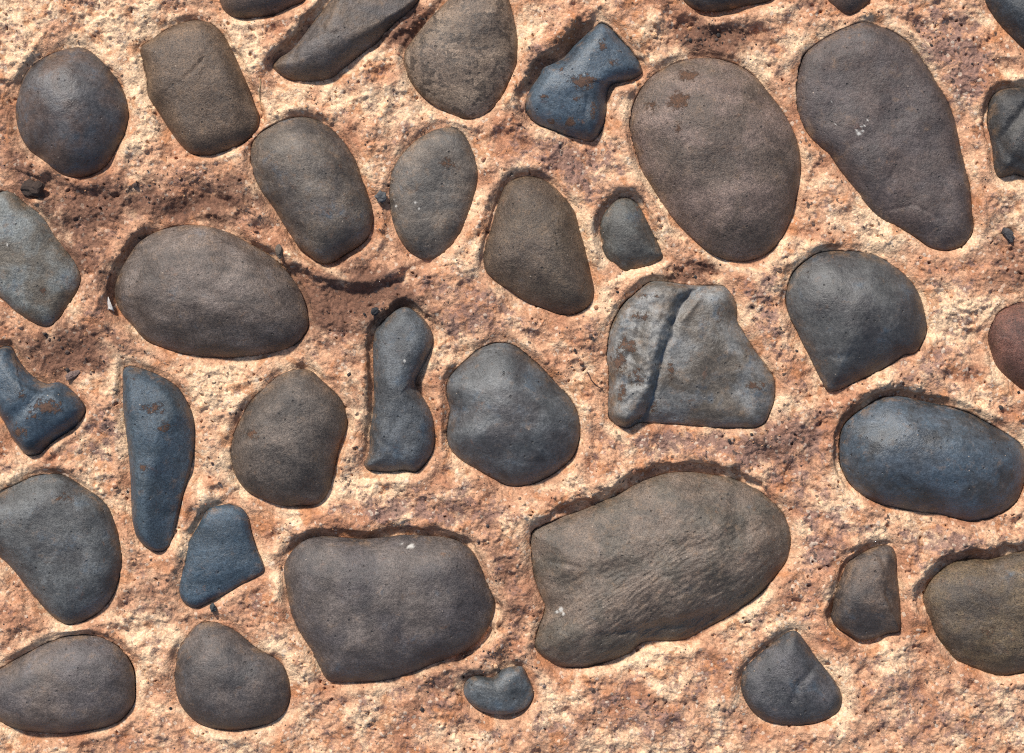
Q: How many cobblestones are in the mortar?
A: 37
